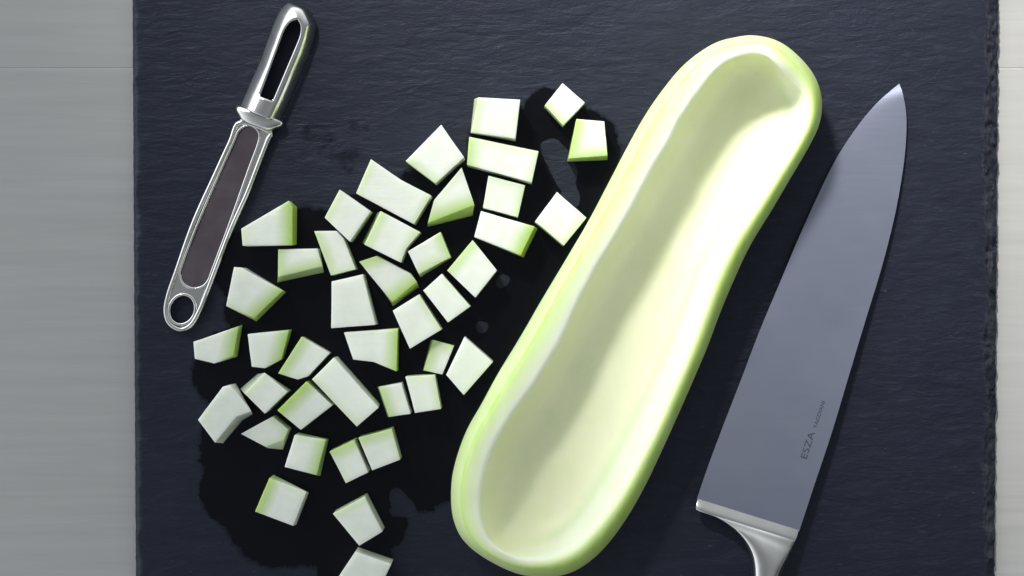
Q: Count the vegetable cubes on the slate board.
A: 41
